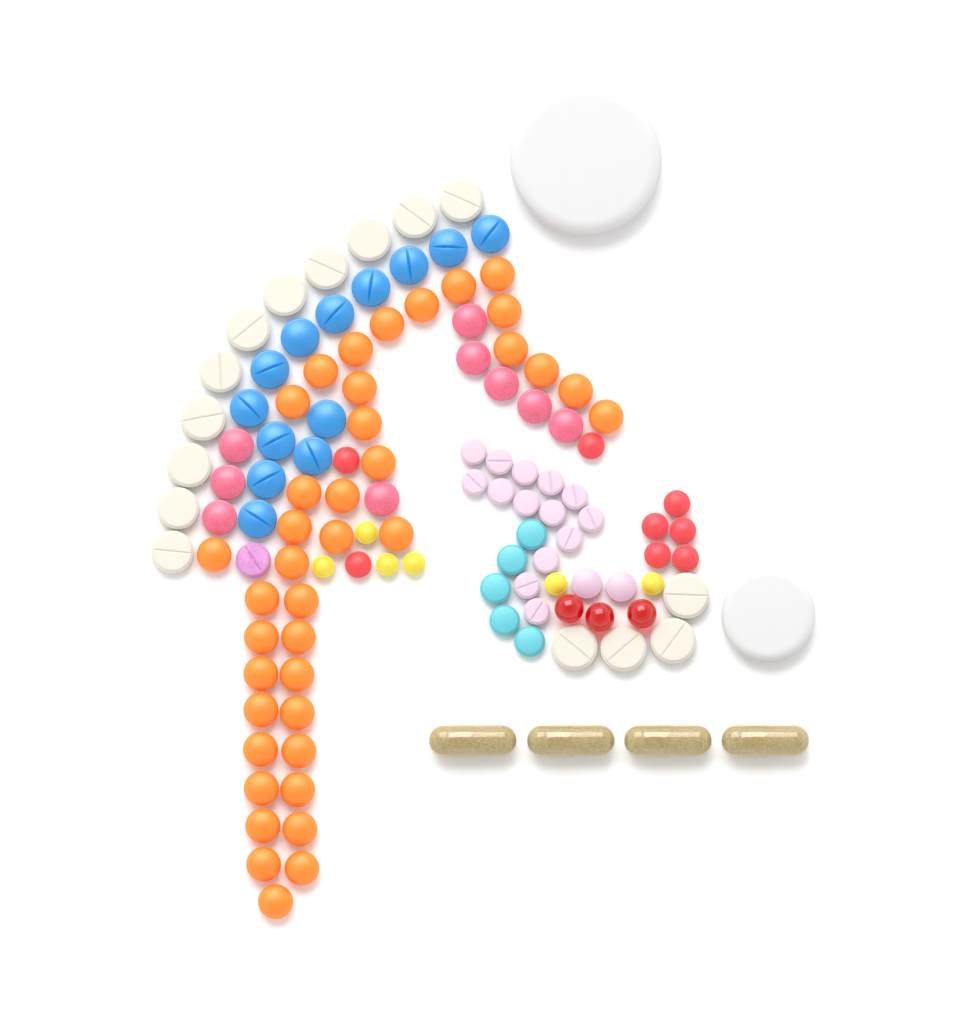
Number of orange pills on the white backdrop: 39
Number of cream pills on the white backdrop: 15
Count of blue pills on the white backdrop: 13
